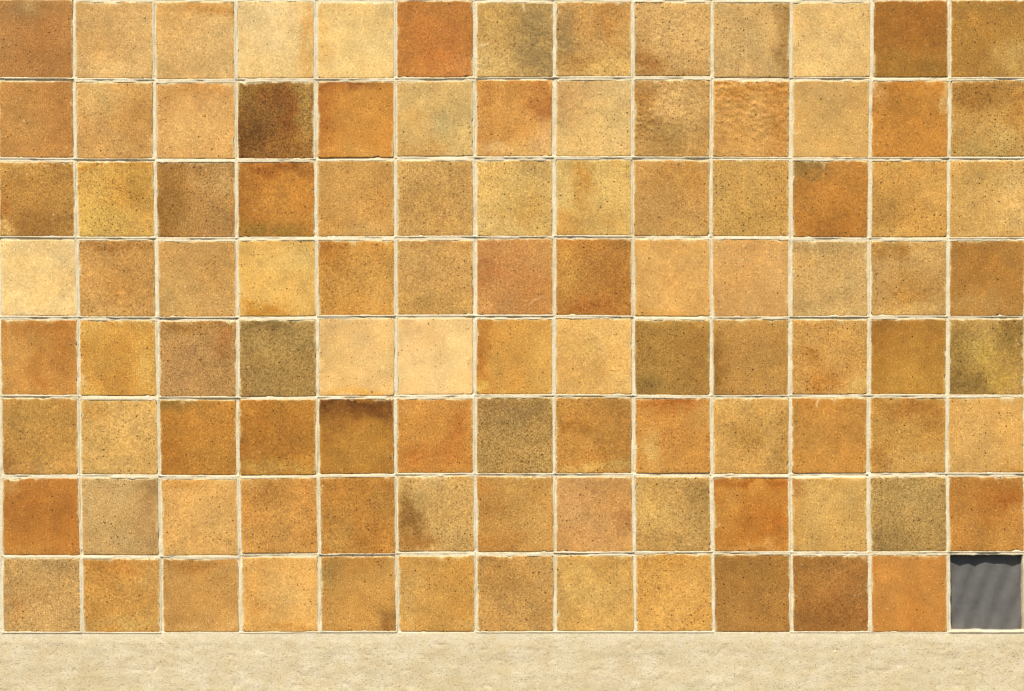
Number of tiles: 103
